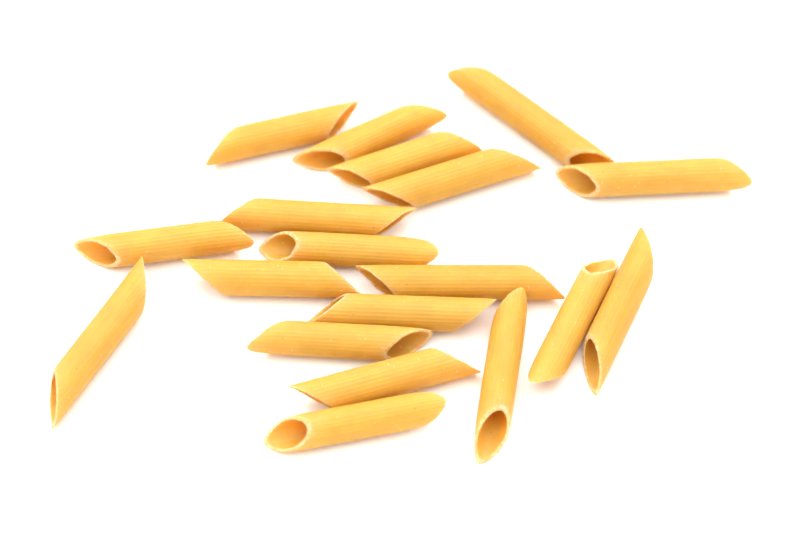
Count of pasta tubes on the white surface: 19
